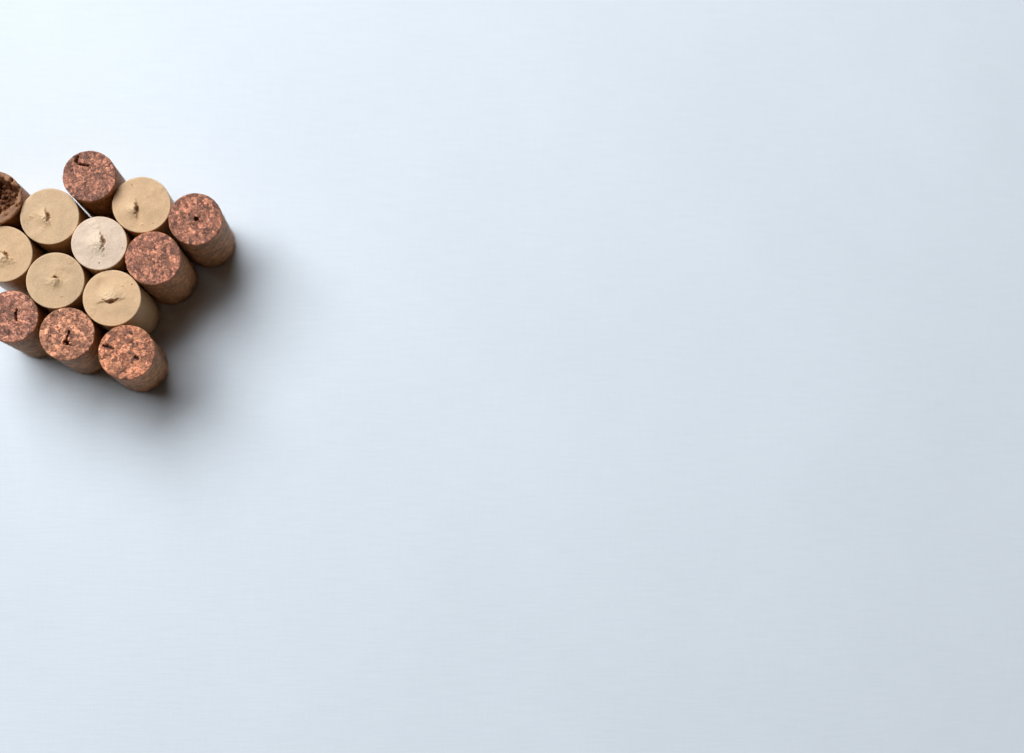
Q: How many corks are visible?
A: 13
